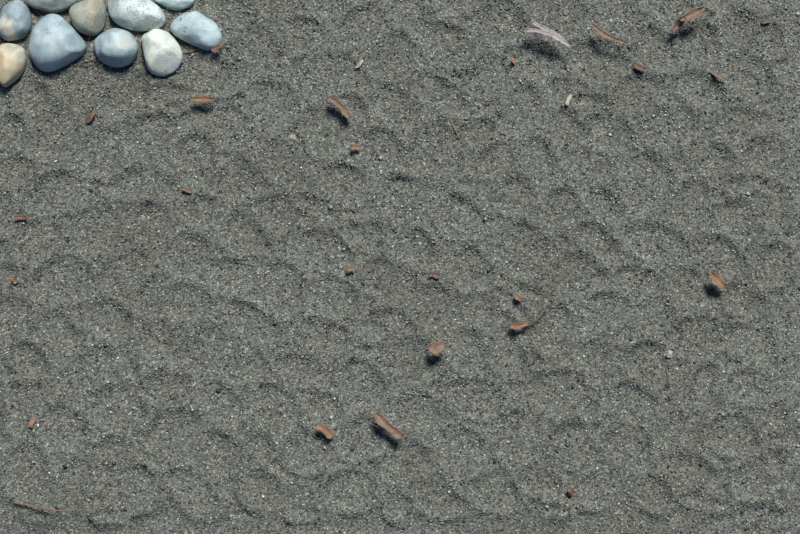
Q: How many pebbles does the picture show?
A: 10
